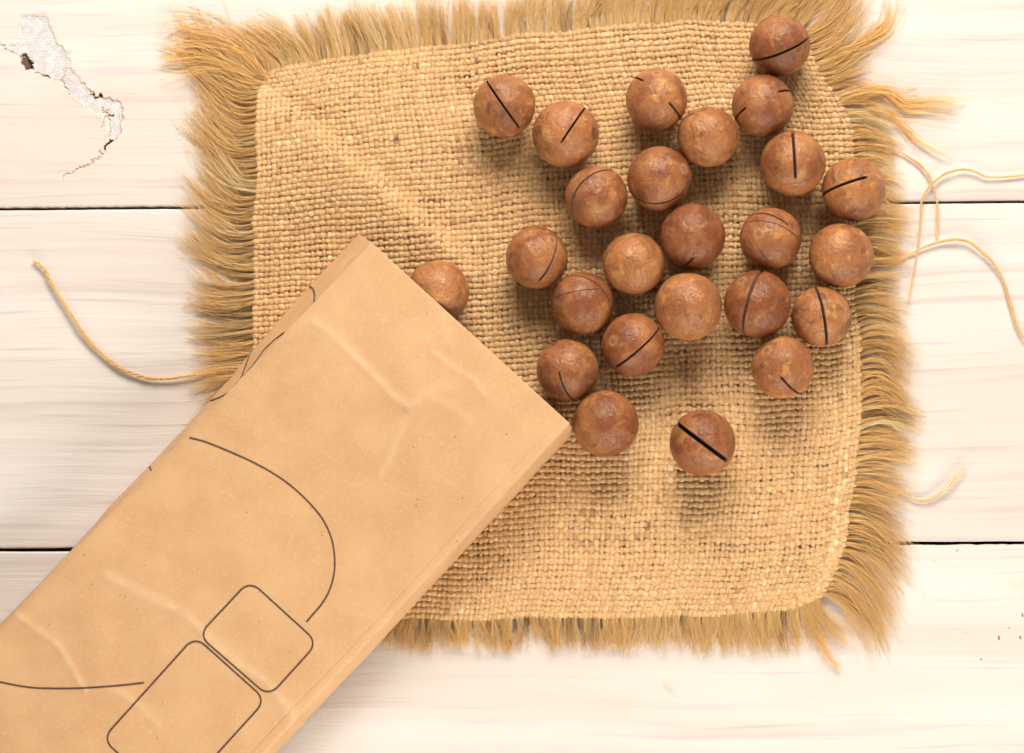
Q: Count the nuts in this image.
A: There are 25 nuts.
